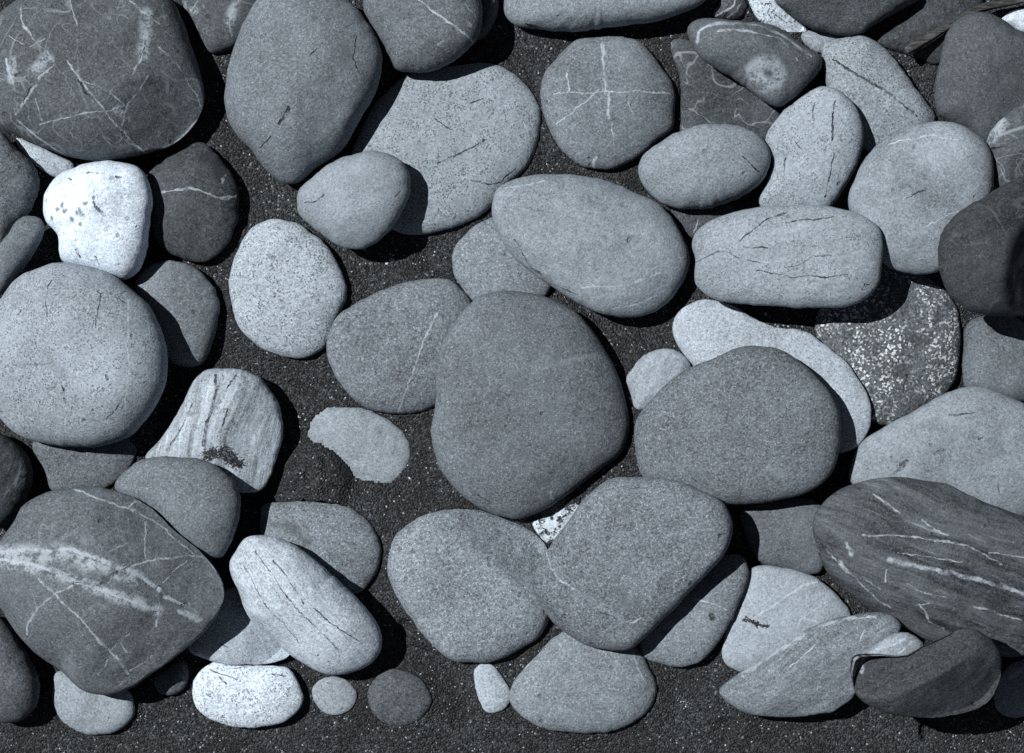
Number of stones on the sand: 72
